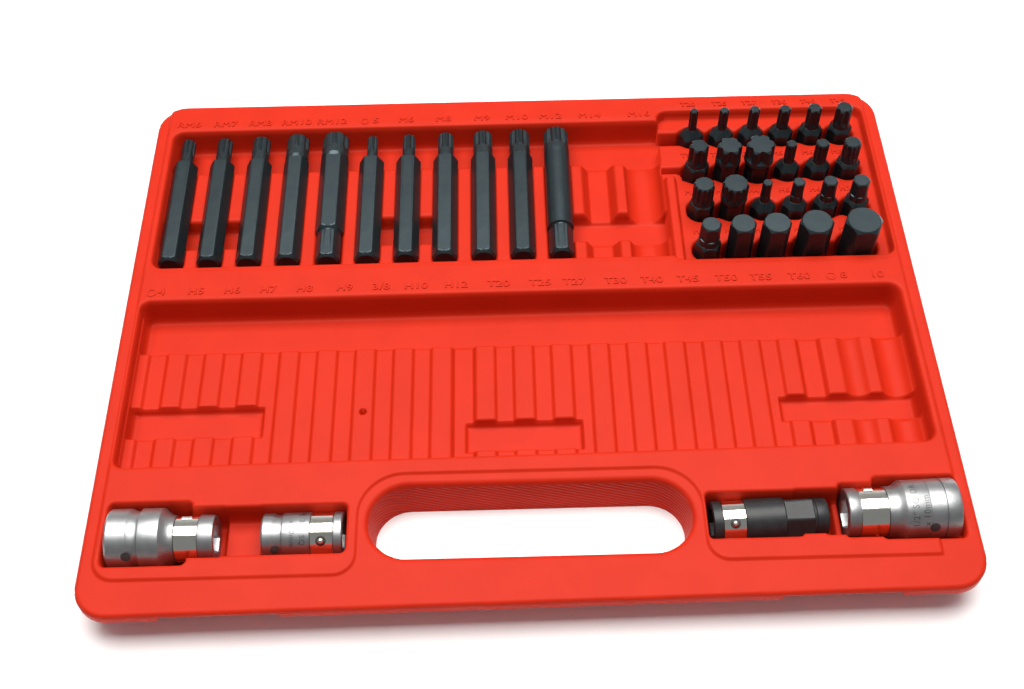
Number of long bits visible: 11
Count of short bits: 23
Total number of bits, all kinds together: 34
